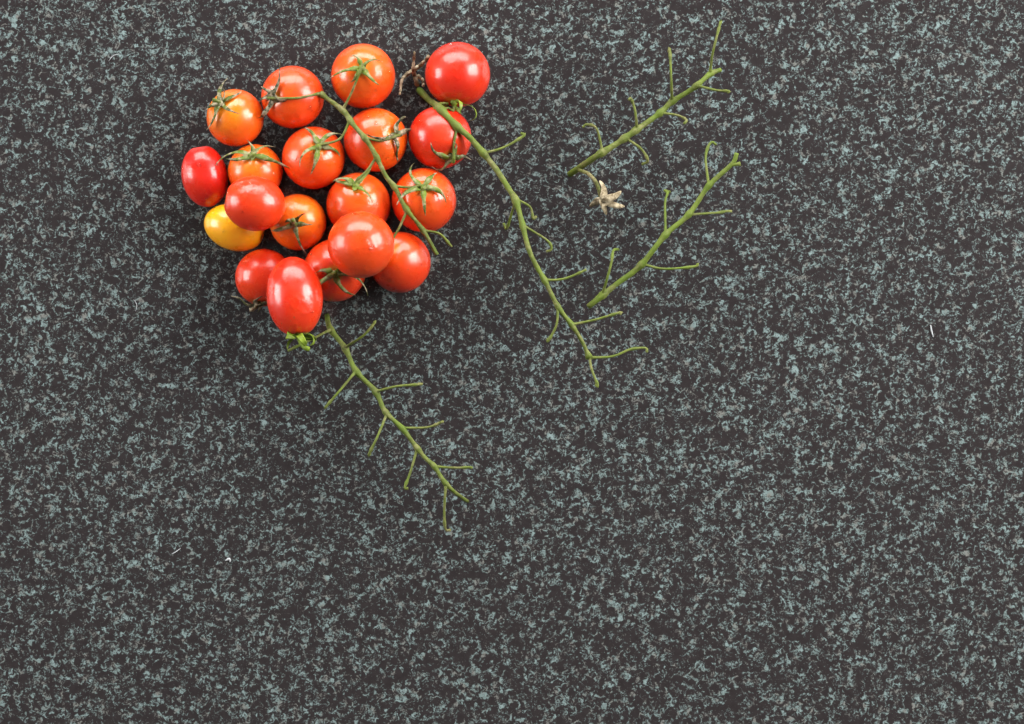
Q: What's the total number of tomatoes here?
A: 19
